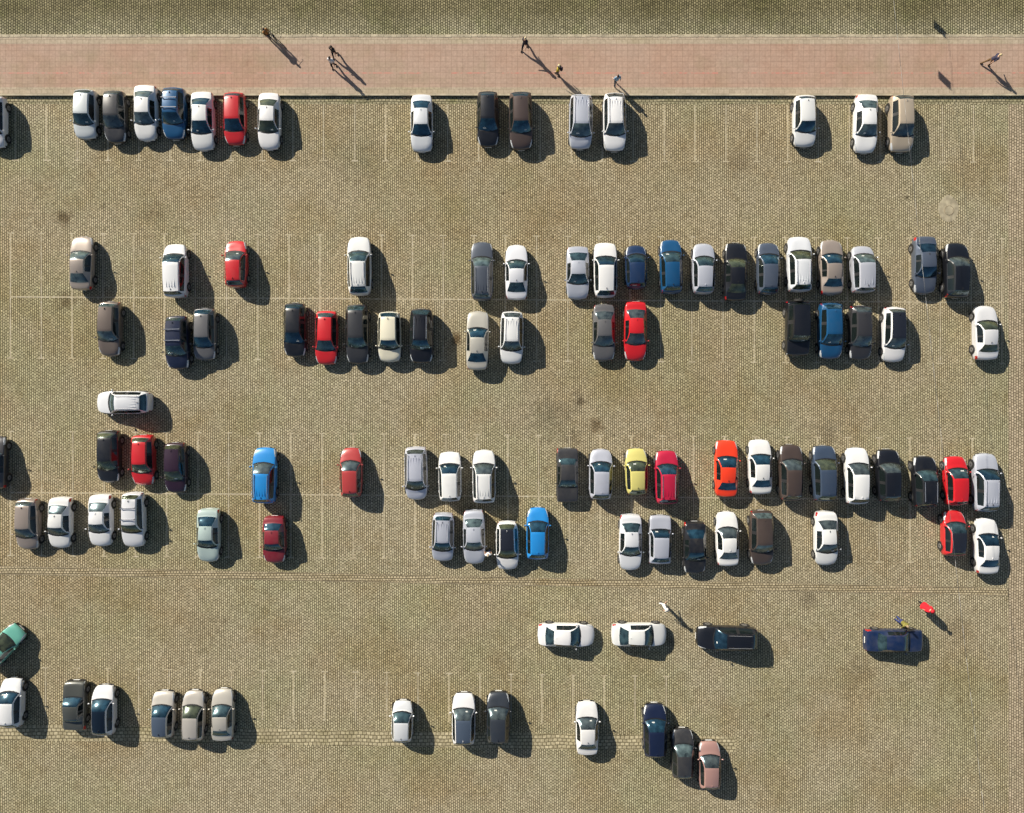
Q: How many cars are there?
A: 110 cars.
